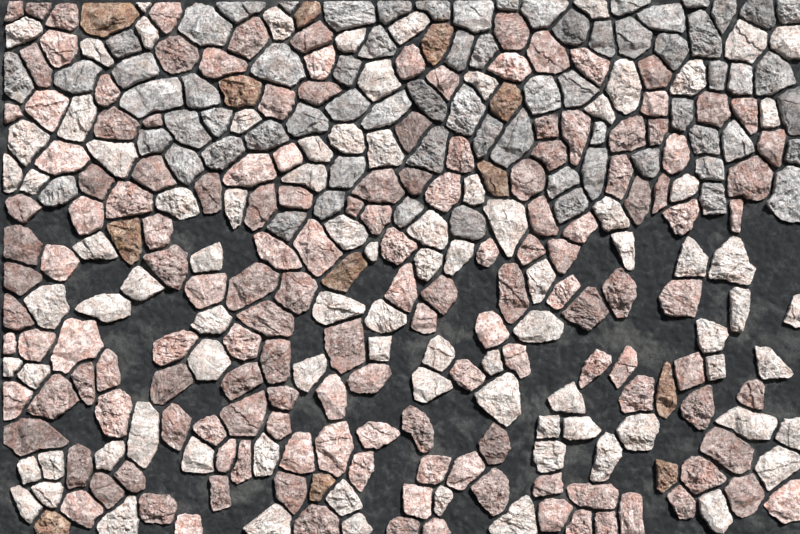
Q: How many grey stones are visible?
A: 69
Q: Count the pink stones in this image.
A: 151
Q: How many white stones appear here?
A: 88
